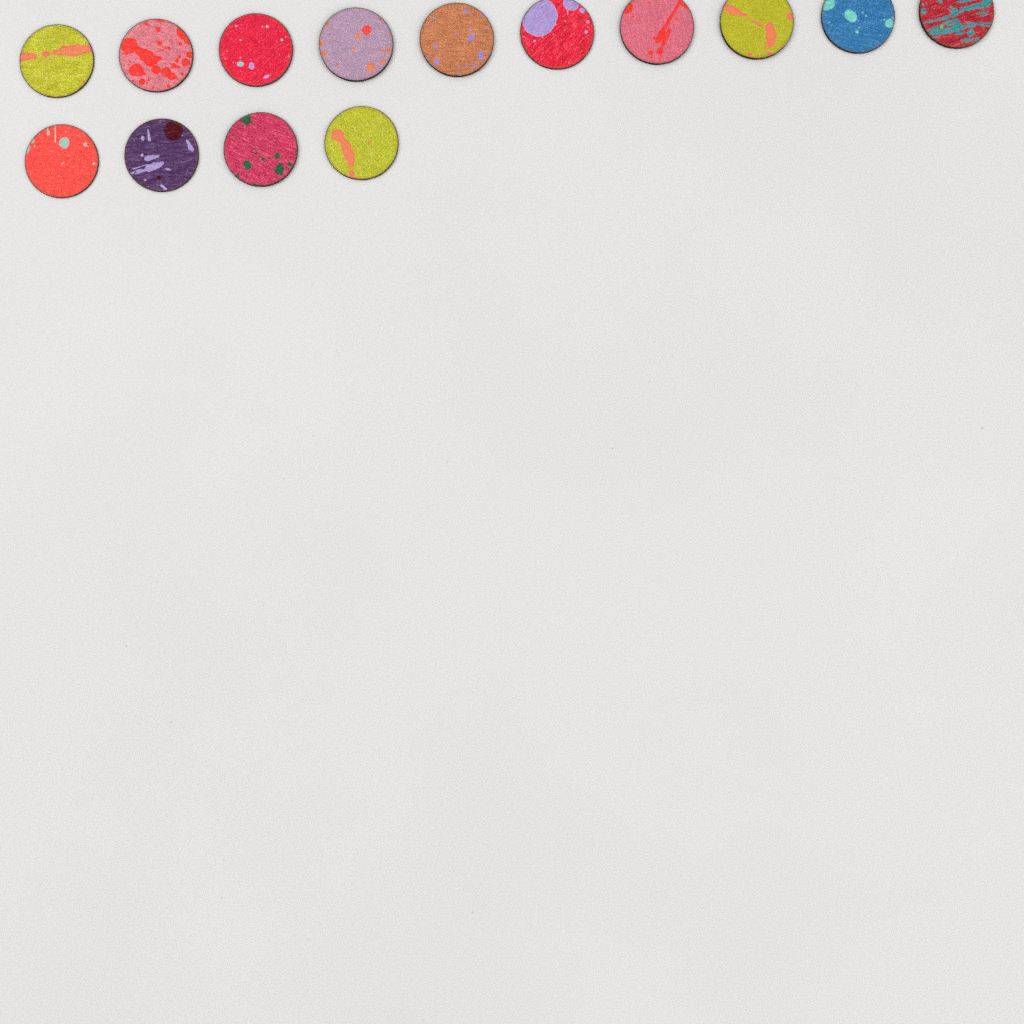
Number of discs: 14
